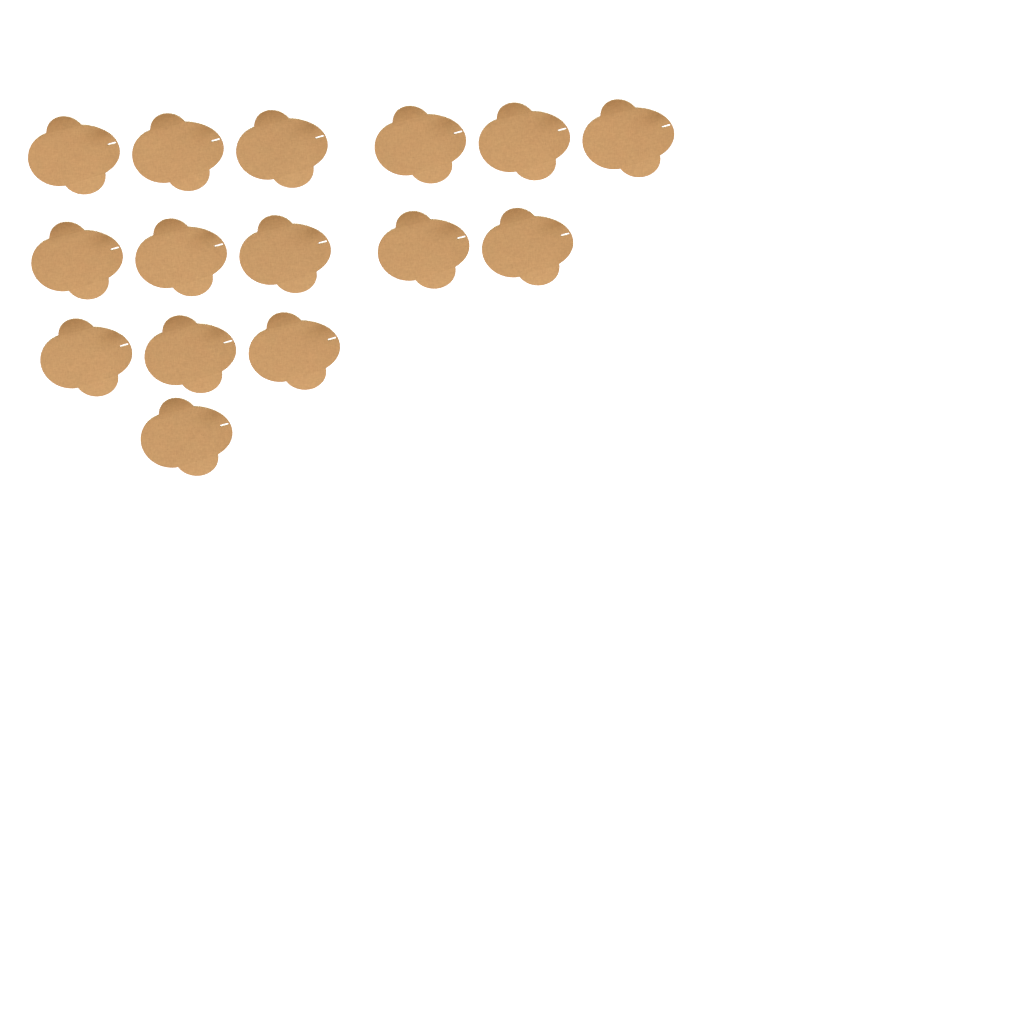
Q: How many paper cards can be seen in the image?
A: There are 15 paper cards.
